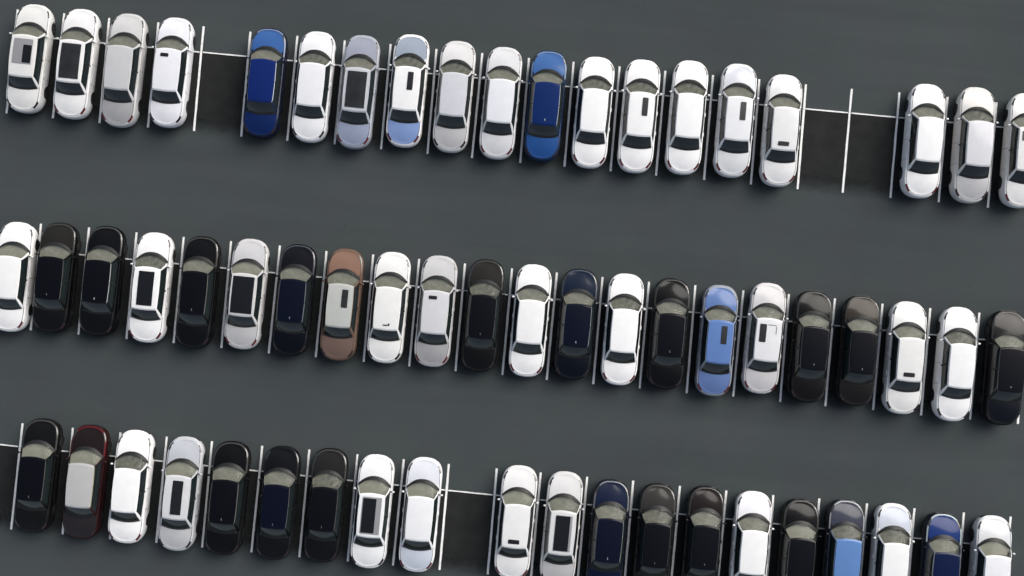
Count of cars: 61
